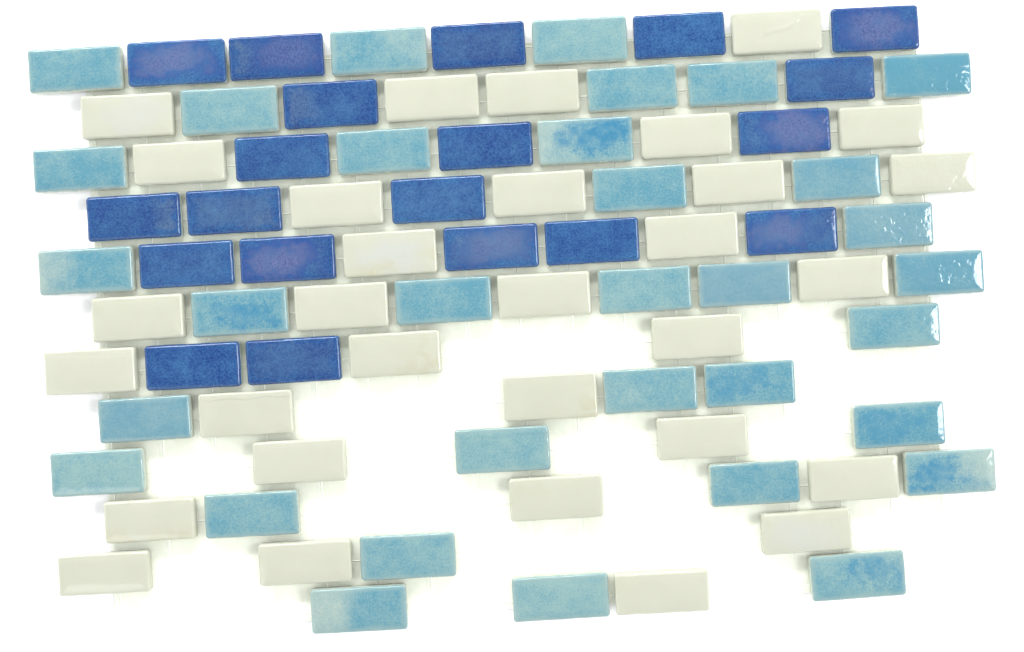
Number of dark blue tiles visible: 20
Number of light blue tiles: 33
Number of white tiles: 31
